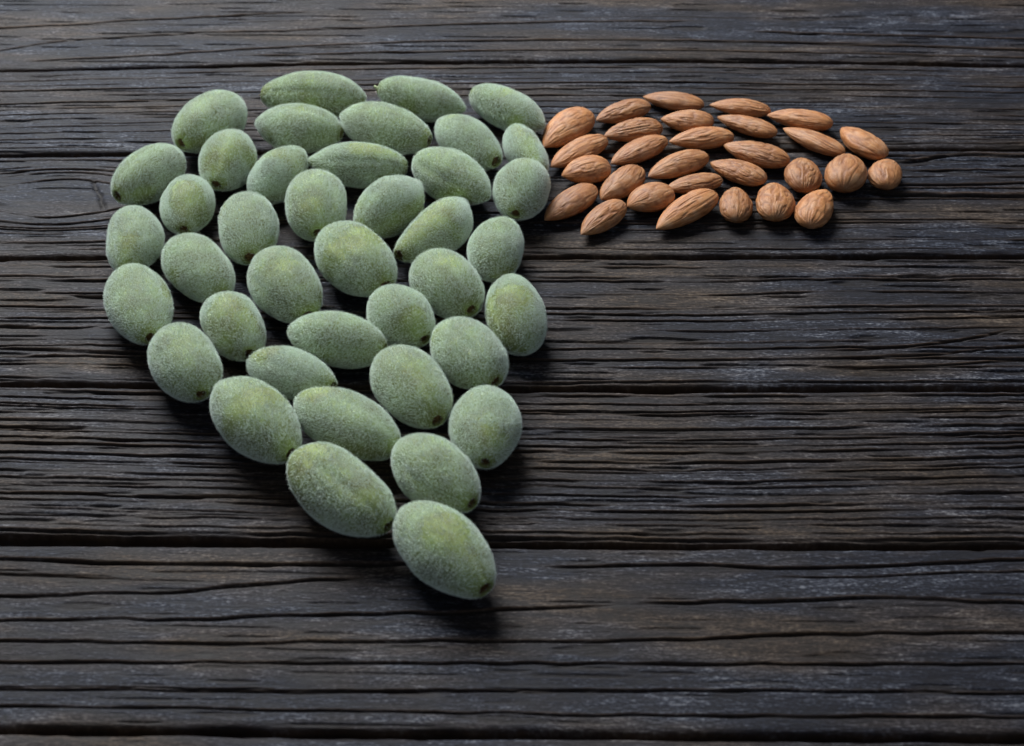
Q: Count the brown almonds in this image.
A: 29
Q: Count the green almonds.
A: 40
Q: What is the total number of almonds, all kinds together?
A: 69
